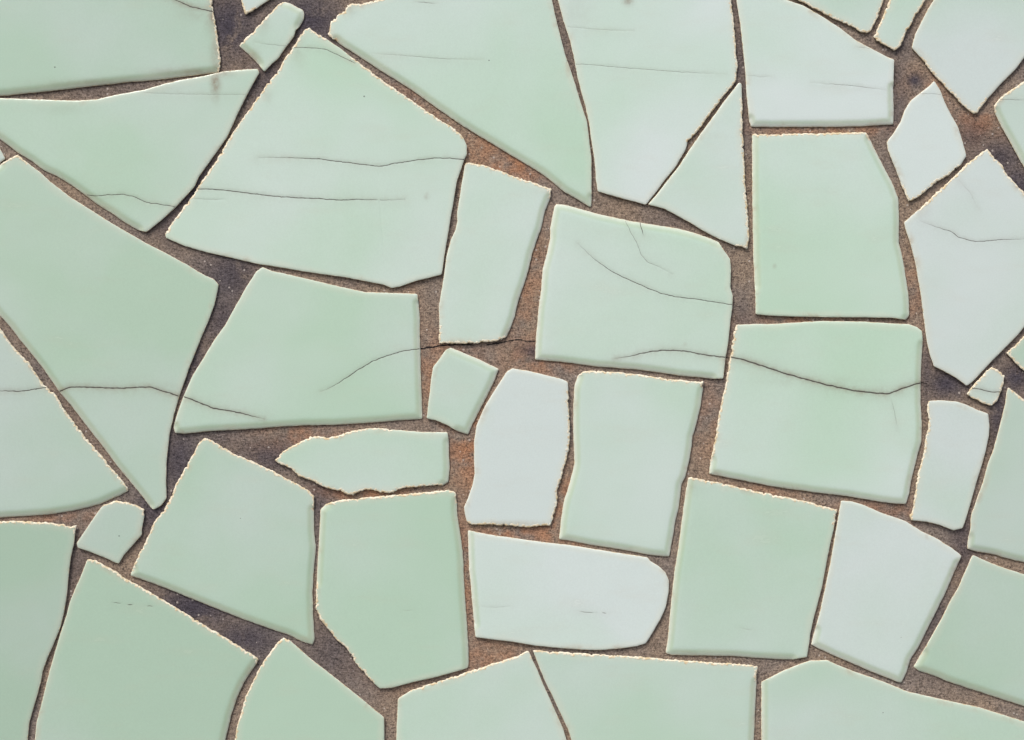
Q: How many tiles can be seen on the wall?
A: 44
